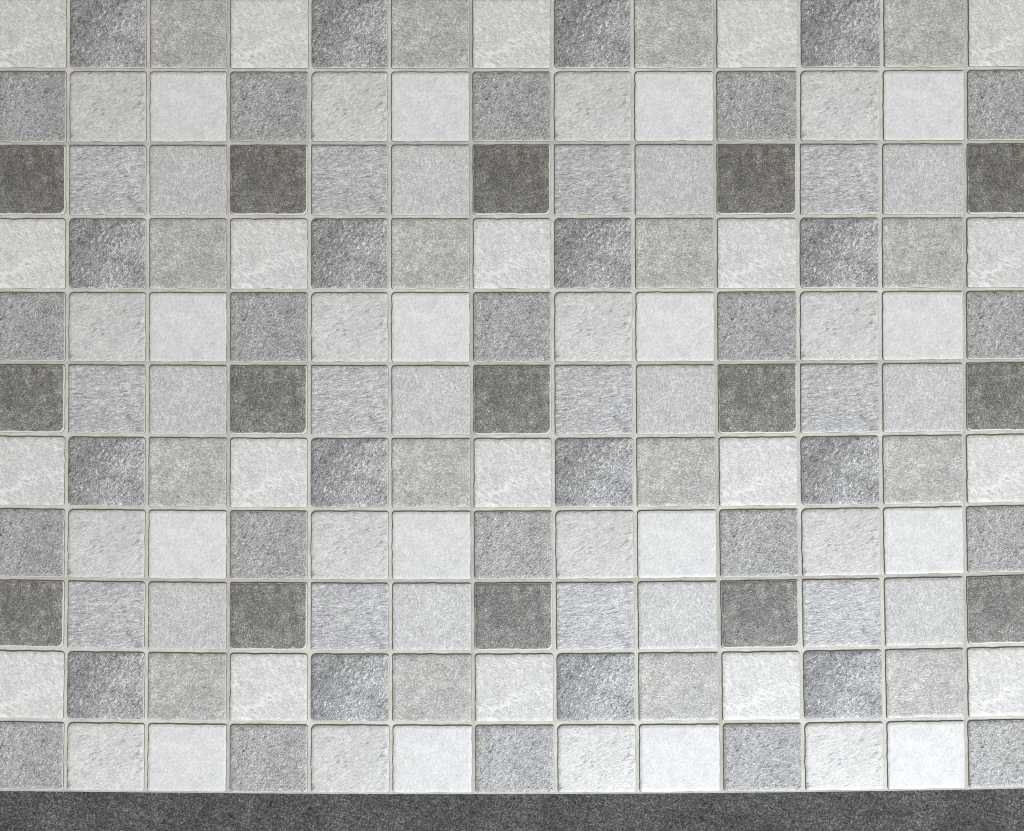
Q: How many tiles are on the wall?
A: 143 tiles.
